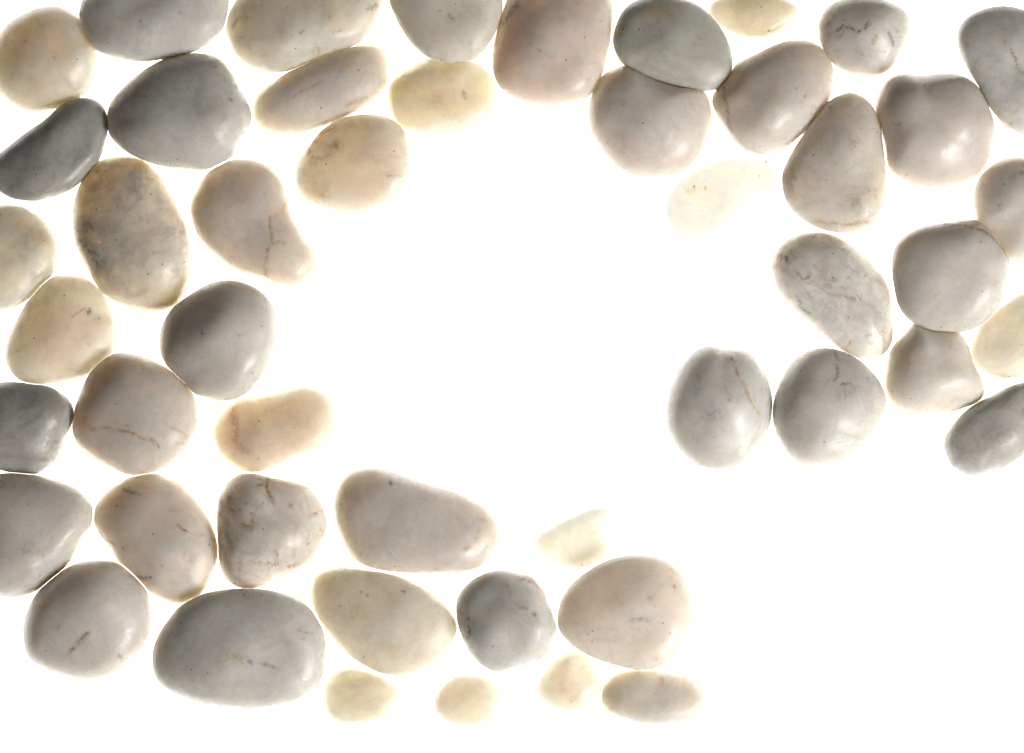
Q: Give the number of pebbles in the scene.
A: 49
